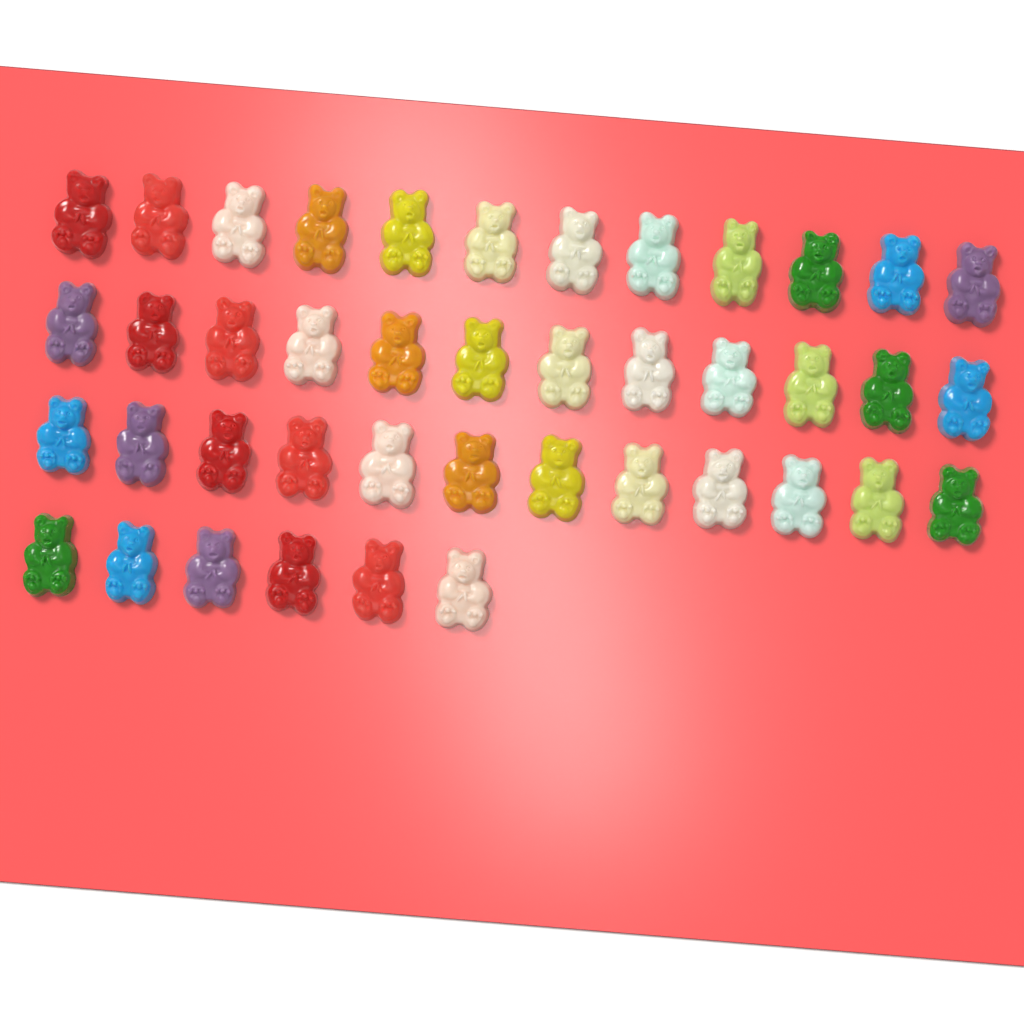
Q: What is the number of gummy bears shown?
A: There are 42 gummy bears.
